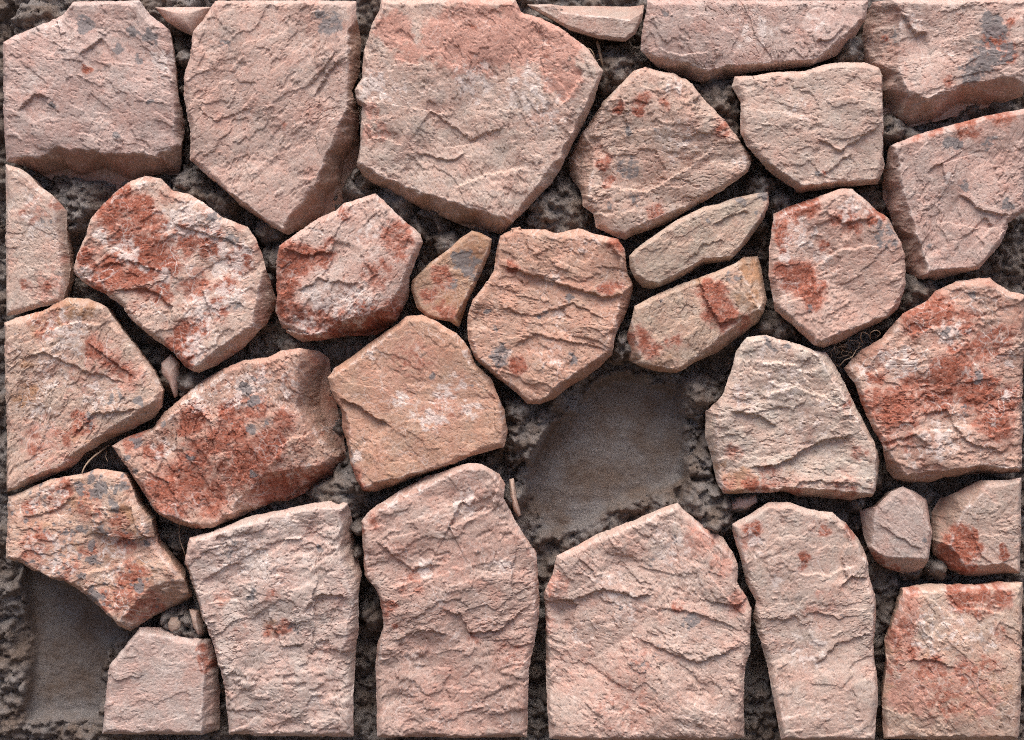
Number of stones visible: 37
